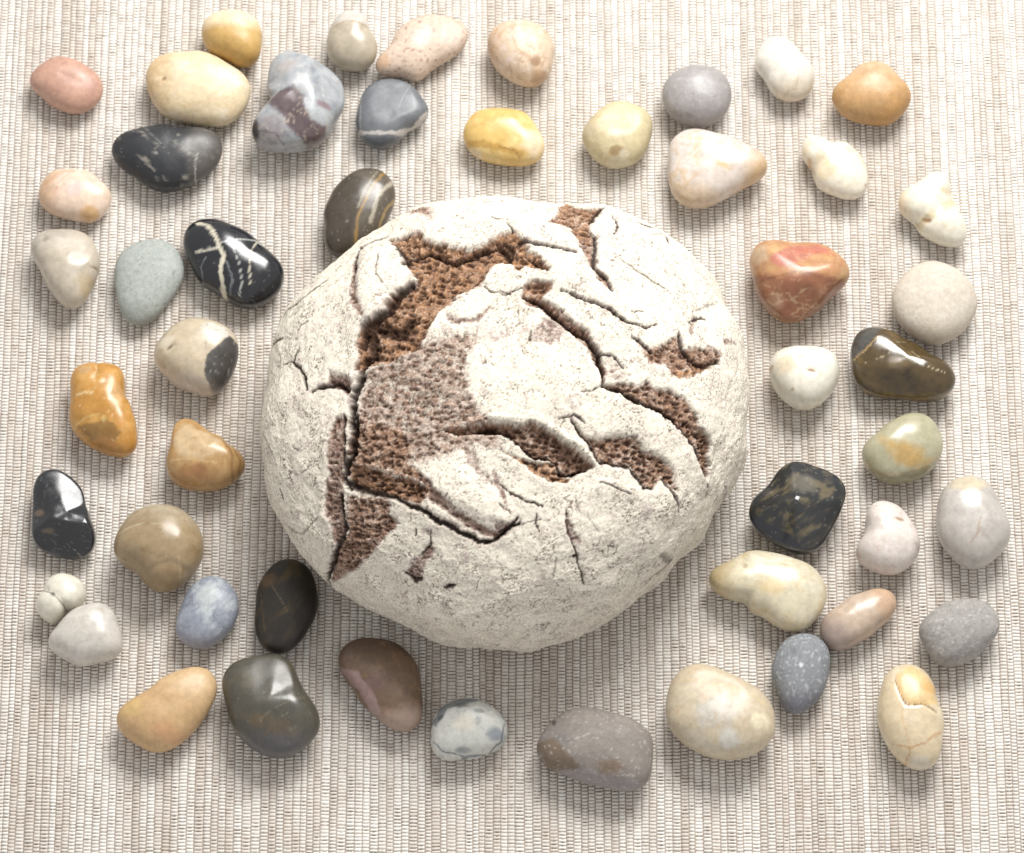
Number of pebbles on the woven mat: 50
